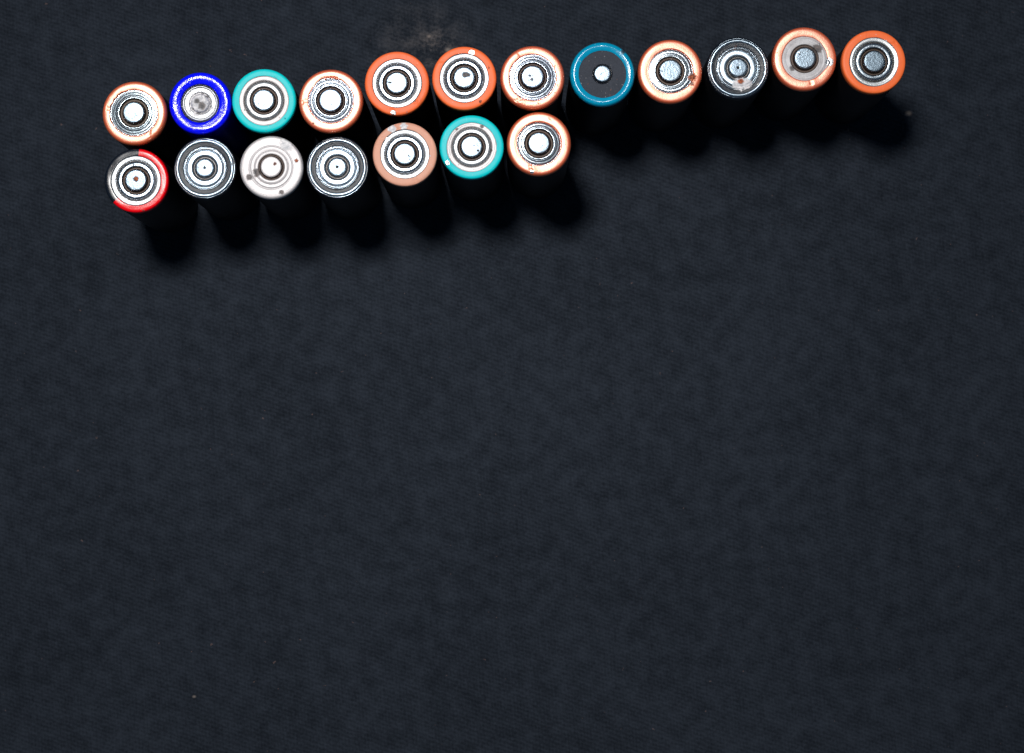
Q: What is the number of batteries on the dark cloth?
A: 19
